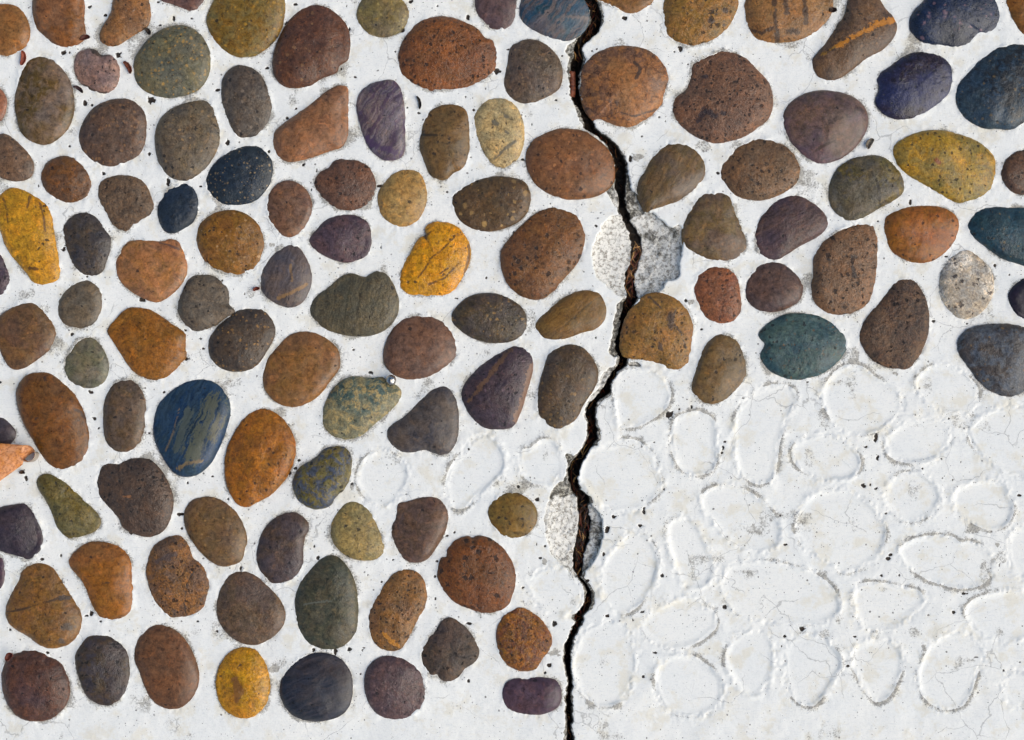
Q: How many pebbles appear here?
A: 117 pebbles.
